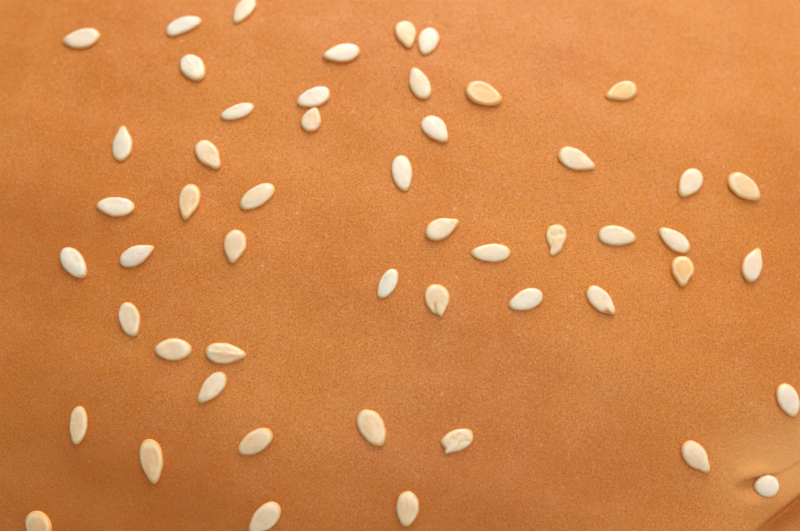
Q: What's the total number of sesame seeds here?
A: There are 52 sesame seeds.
